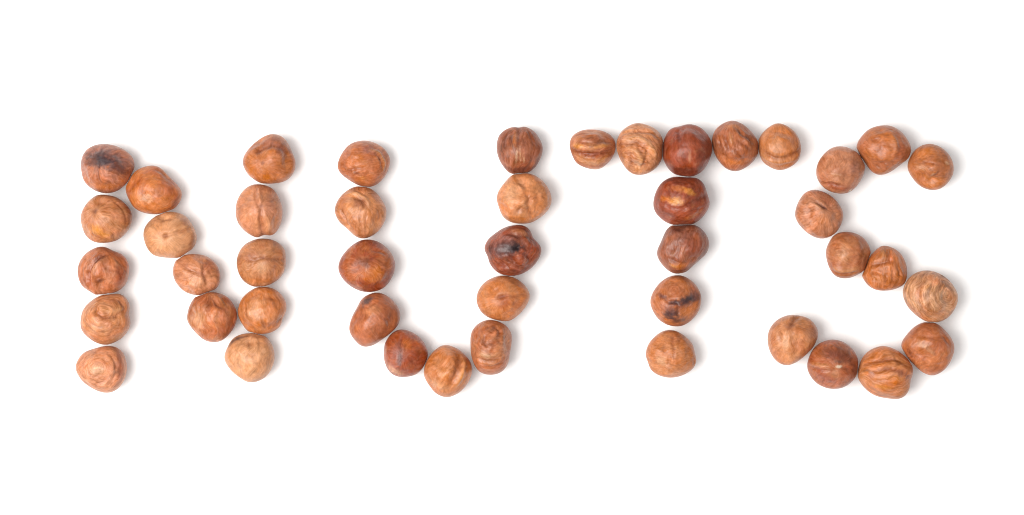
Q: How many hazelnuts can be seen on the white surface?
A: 45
